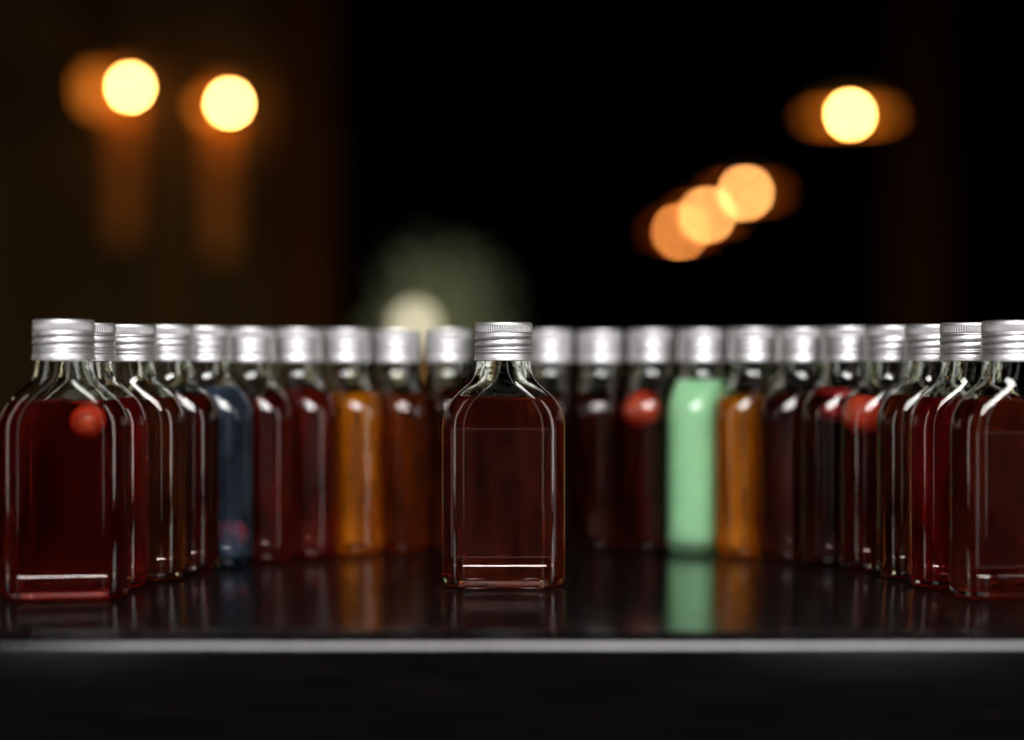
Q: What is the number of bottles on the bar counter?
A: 22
